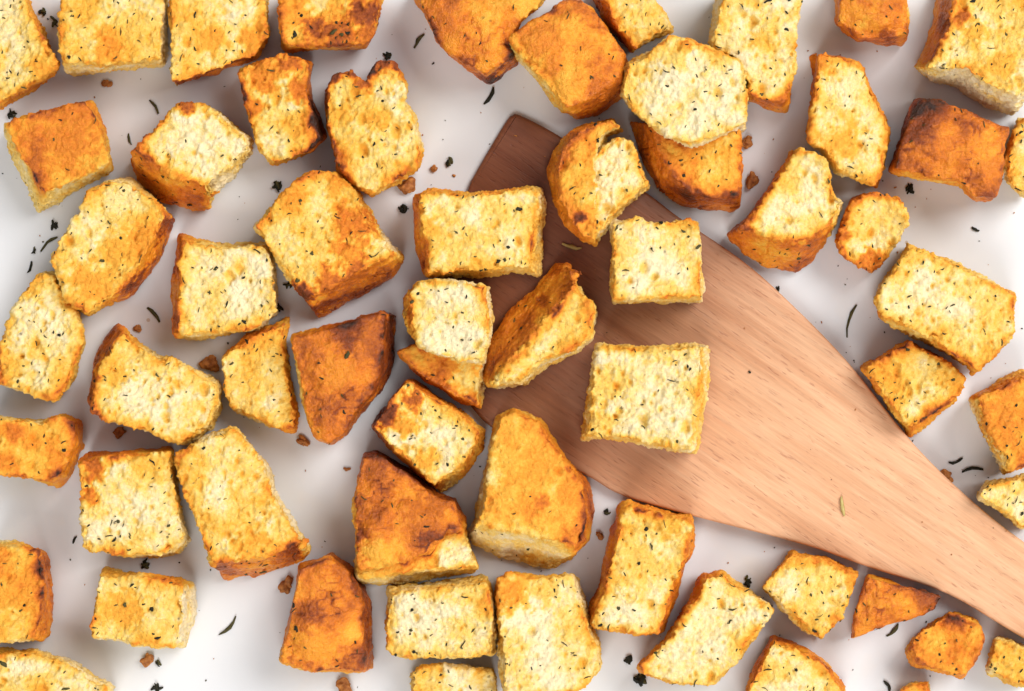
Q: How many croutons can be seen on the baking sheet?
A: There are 59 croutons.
